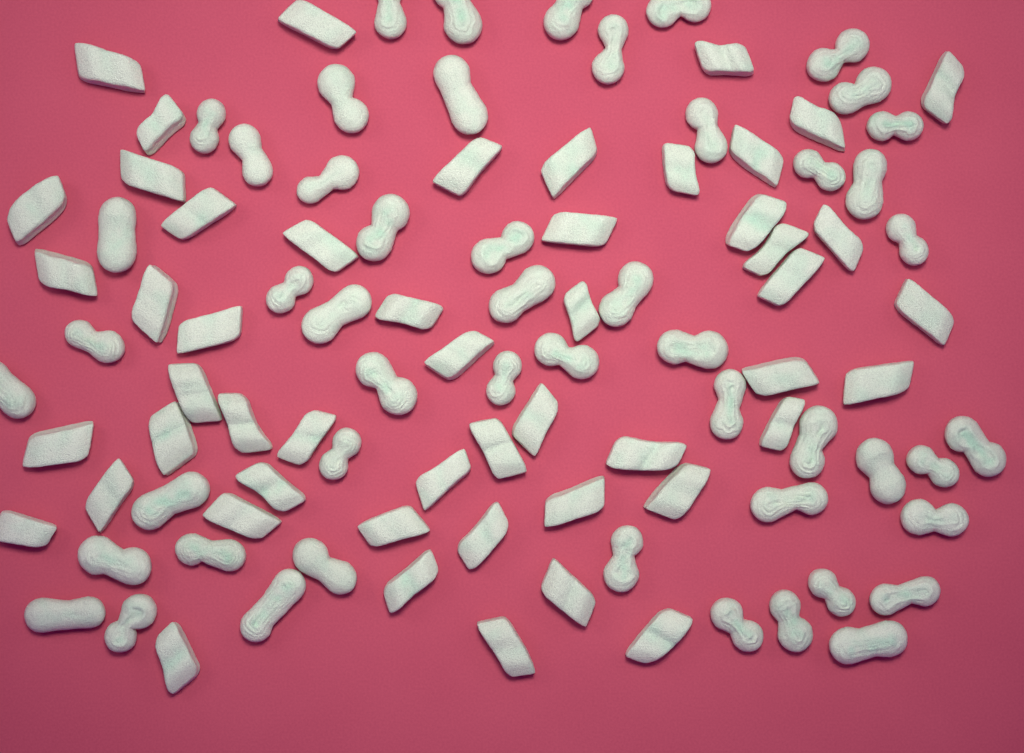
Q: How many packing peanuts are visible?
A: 102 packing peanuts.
